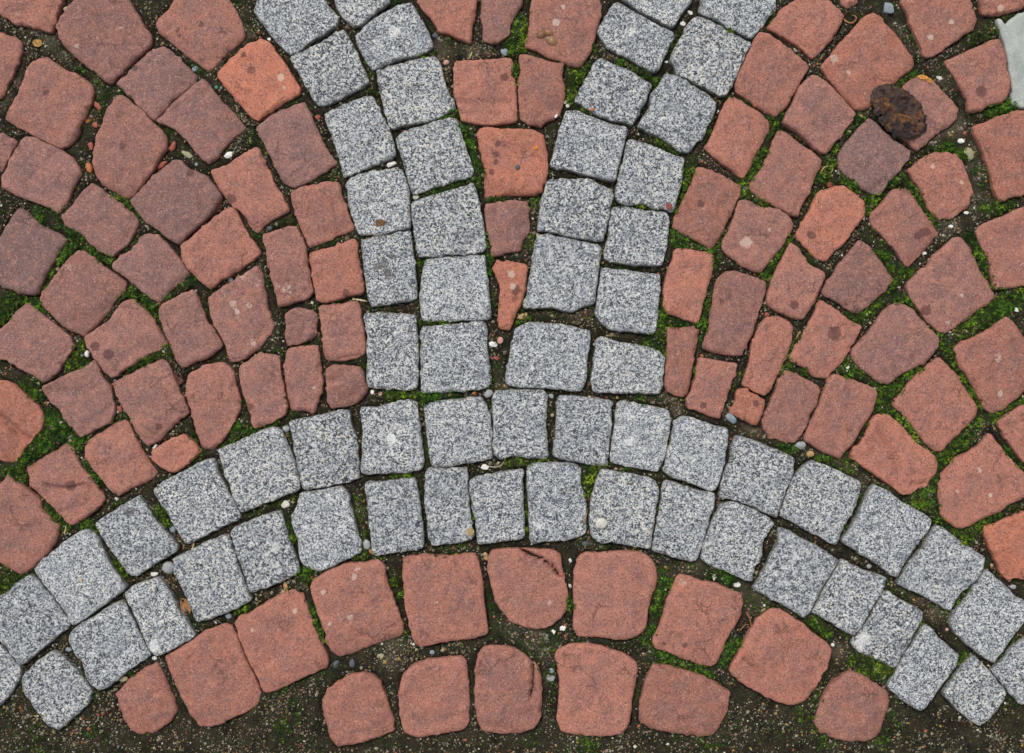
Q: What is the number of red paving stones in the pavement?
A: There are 100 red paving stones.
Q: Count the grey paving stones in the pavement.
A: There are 64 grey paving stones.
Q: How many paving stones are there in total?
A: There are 164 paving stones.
